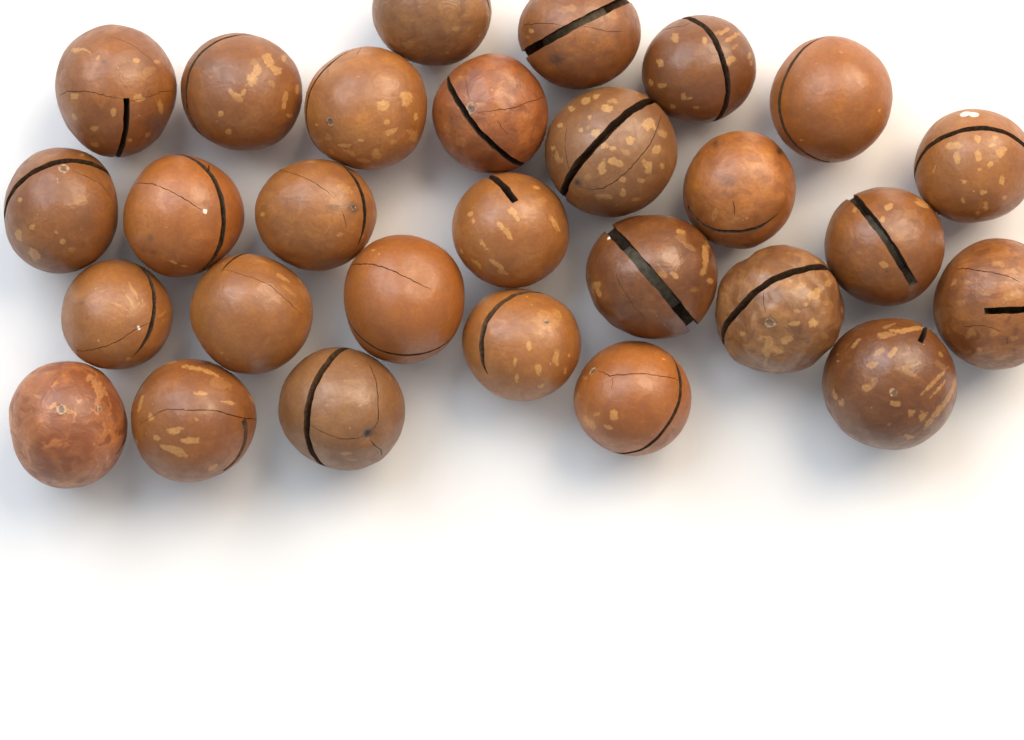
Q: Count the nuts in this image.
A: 28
